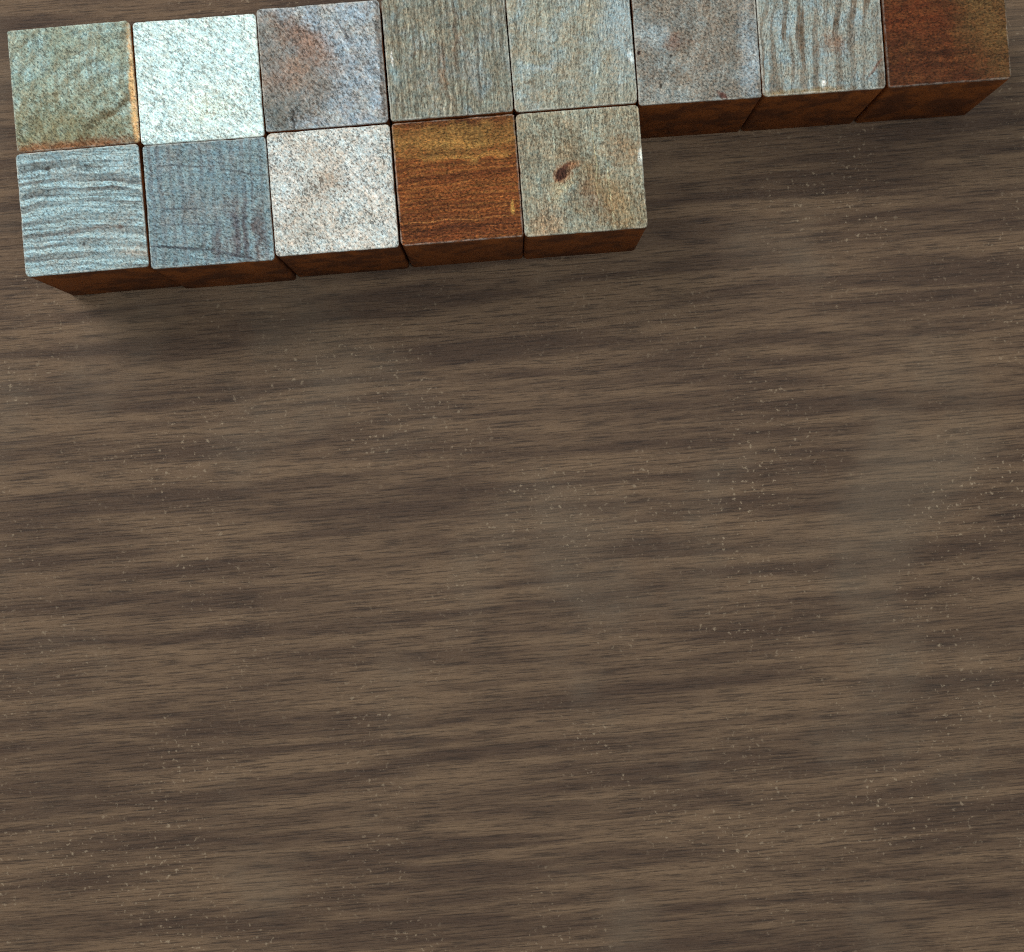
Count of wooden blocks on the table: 13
